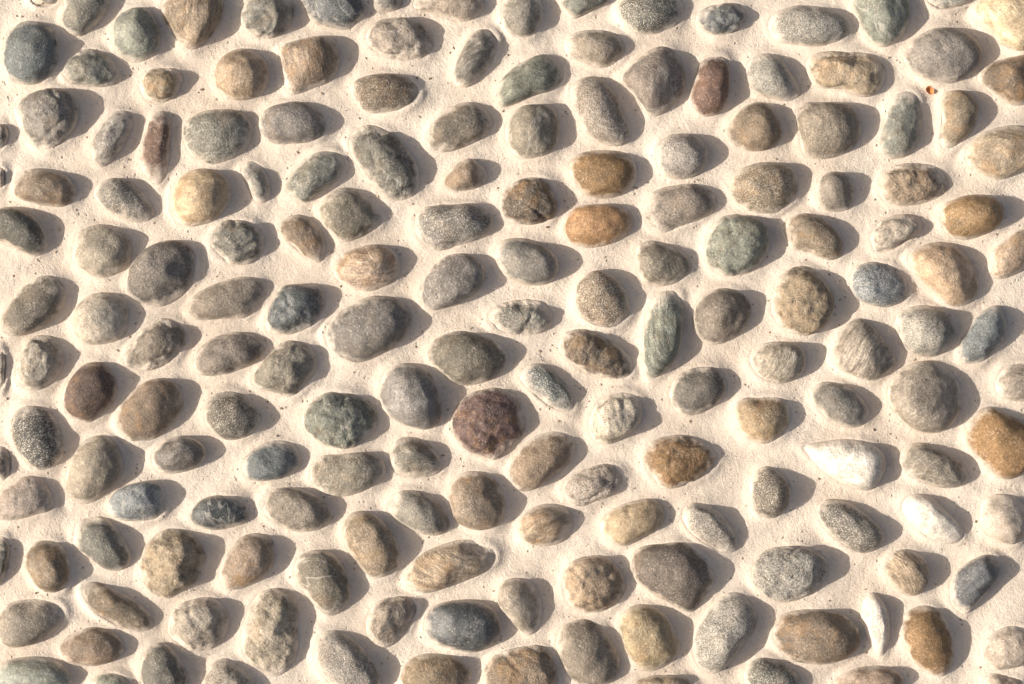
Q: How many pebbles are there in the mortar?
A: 179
